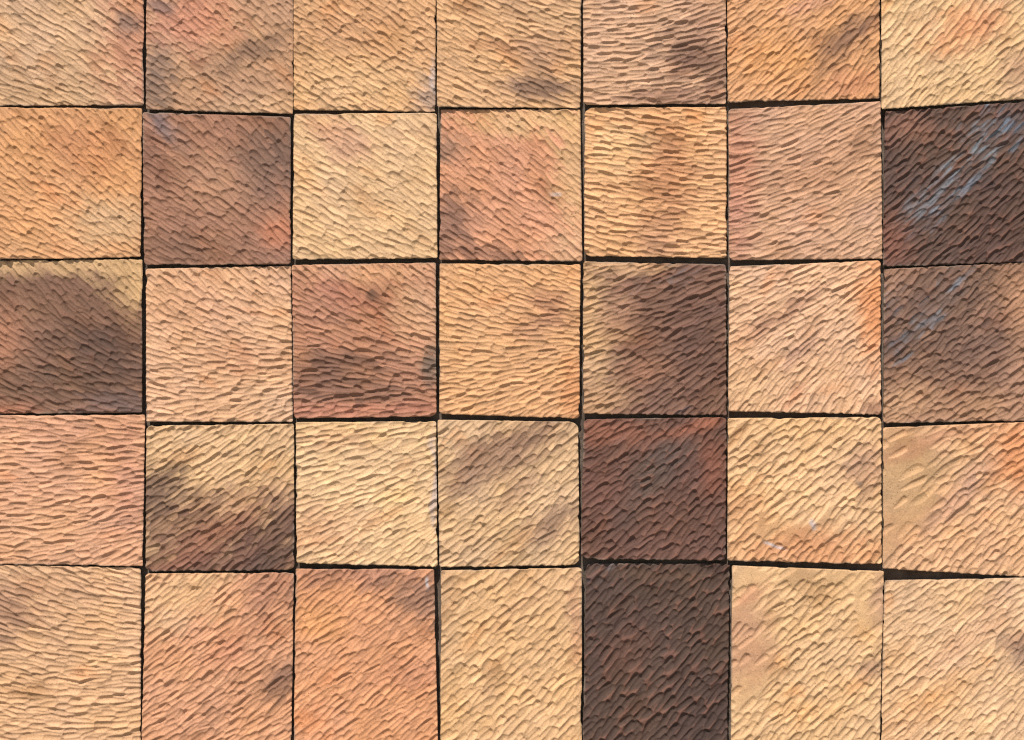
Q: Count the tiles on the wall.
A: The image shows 35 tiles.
